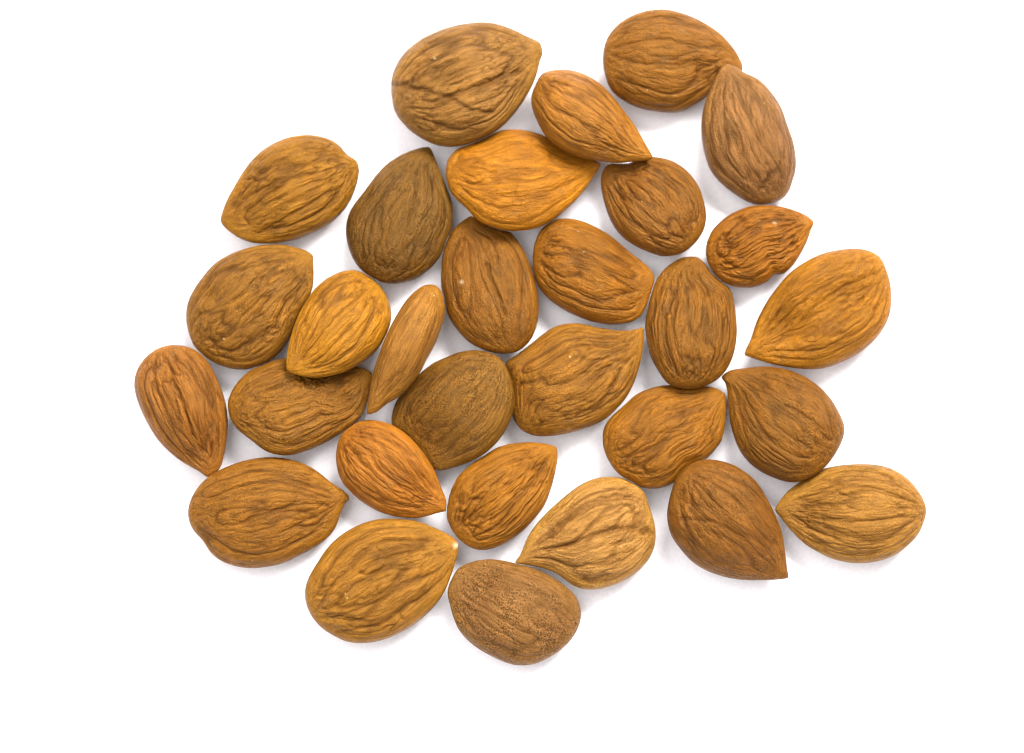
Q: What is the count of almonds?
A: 30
